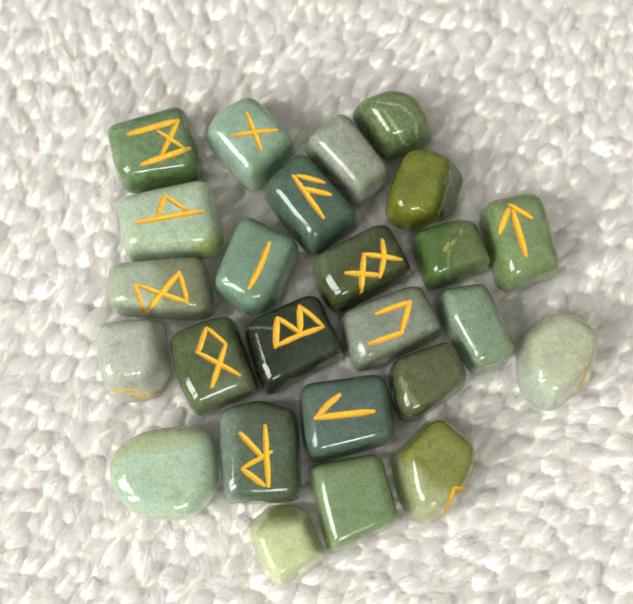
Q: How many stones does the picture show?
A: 25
